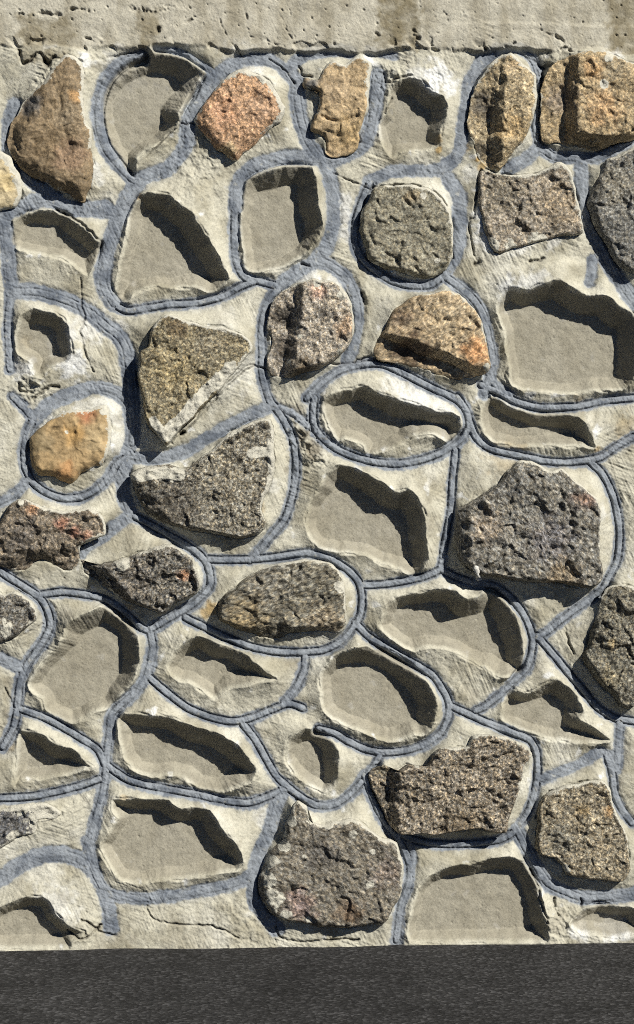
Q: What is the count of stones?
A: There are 24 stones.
